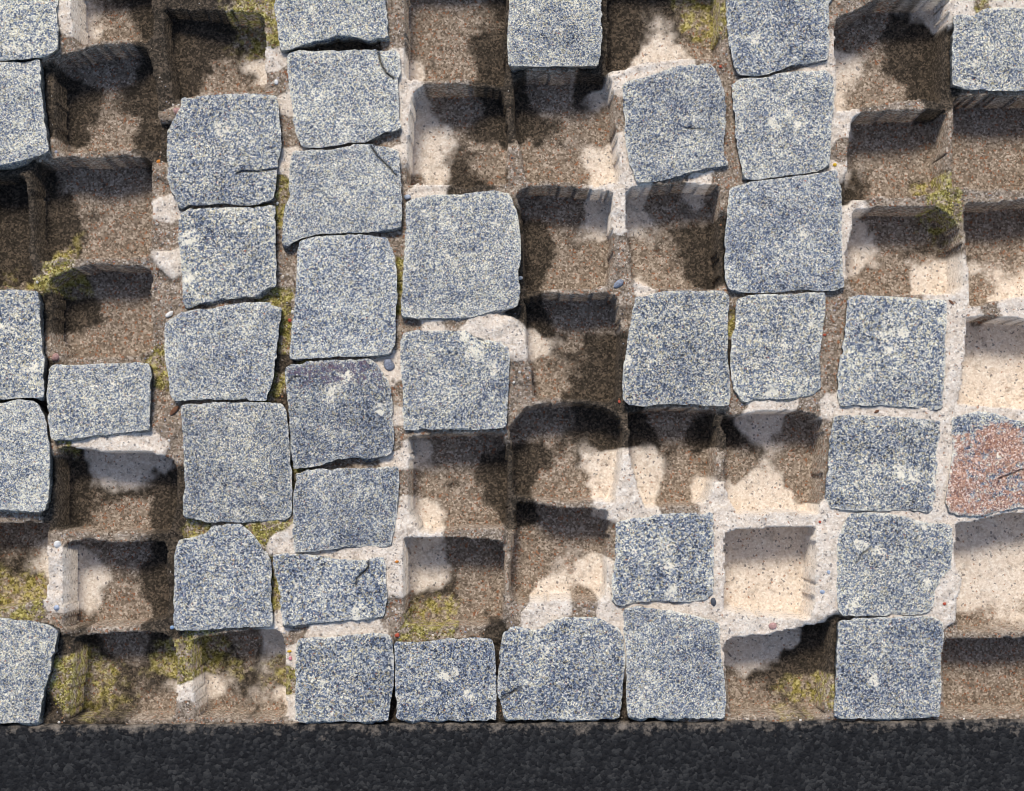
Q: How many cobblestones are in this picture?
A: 38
